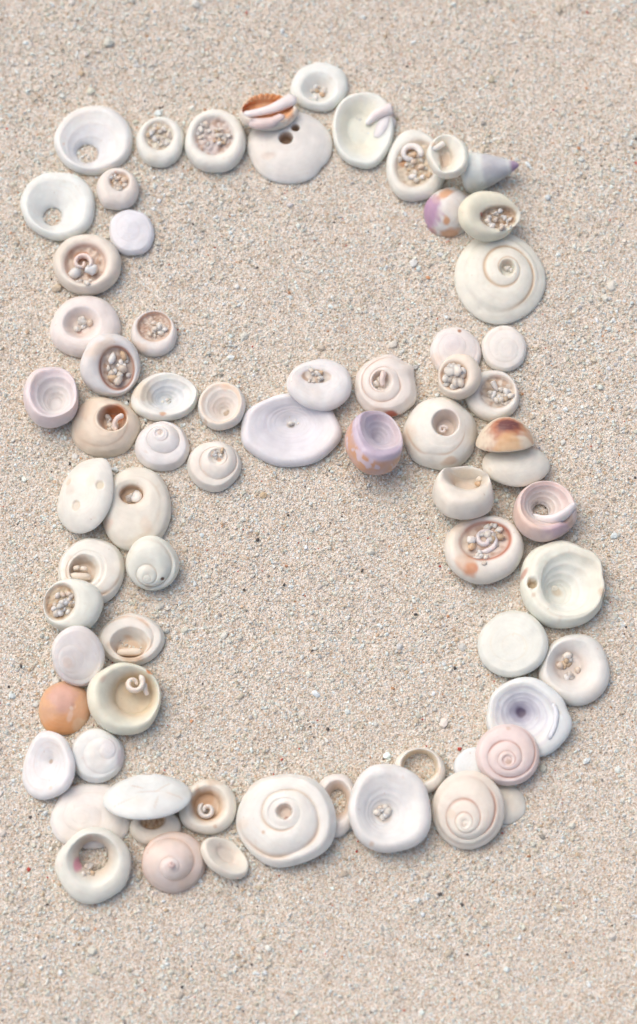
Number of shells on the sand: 70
